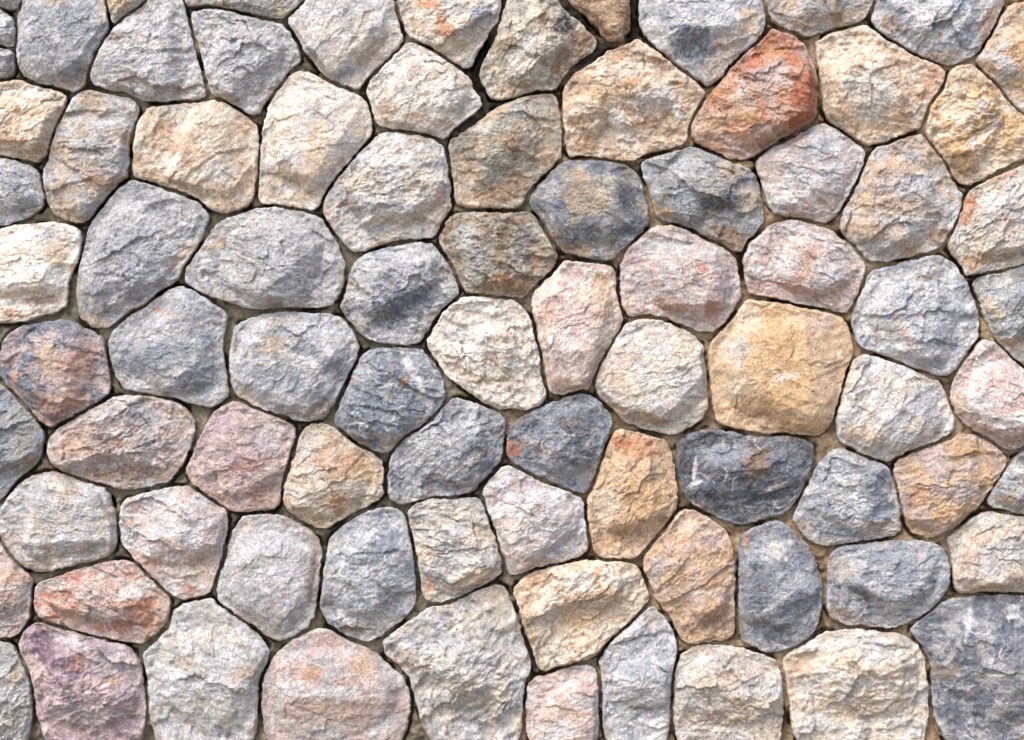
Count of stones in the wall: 86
